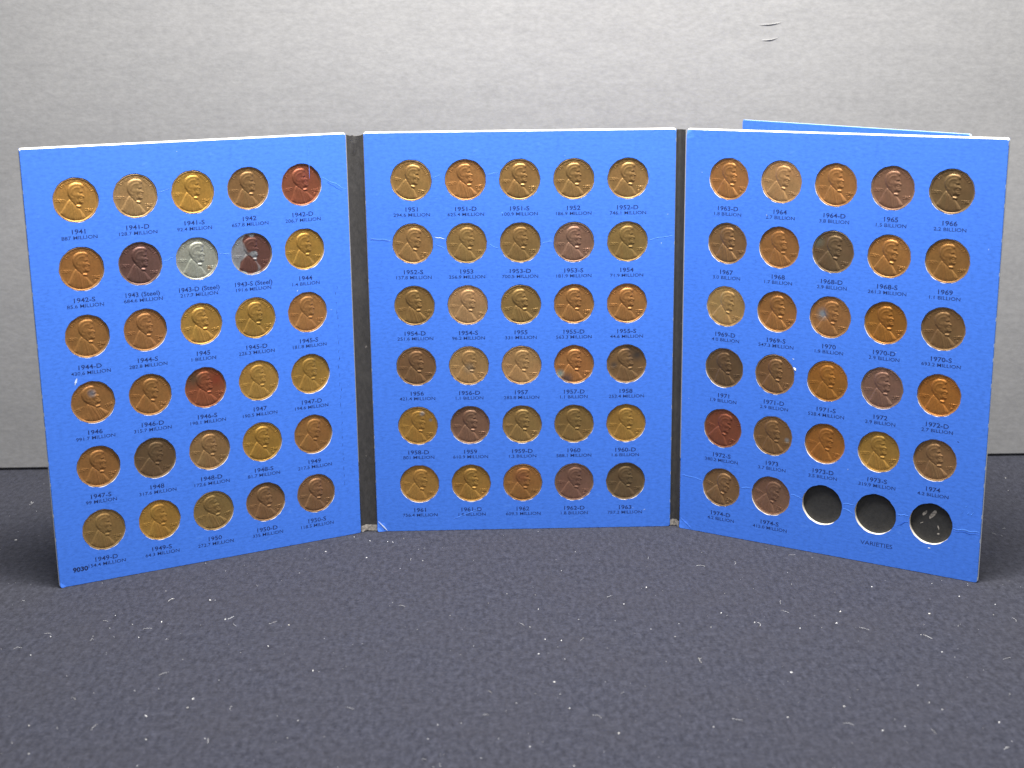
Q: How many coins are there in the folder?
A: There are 87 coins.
